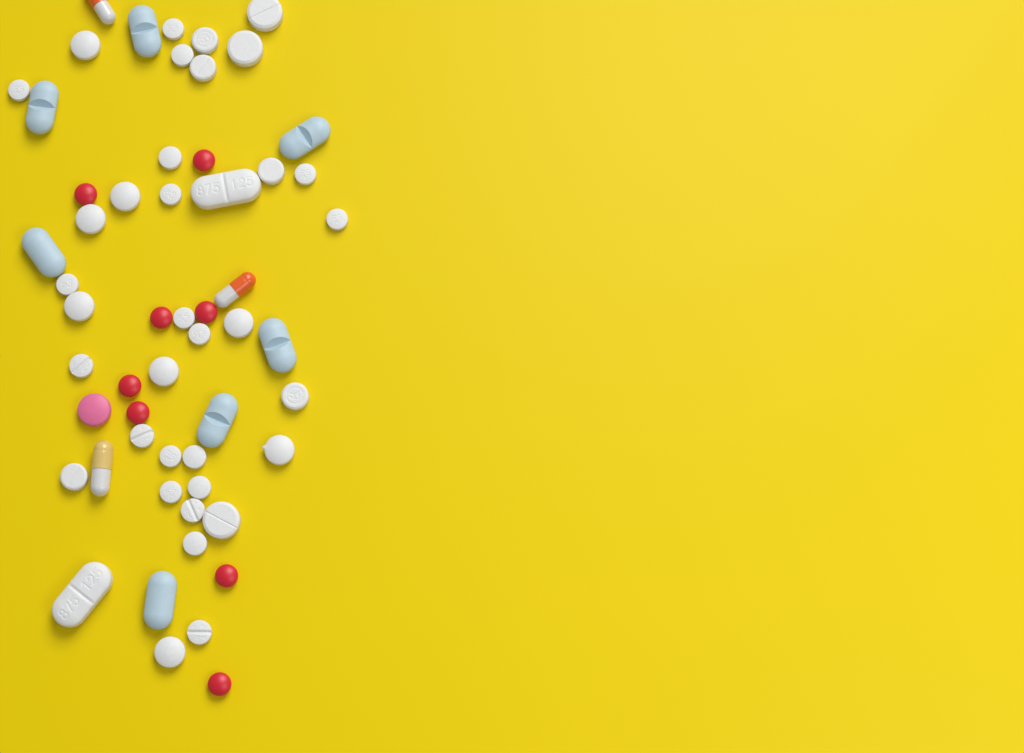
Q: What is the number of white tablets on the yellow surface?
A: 37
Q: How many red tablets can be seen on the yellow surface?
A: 8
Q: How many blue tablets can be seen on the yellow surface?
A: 7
